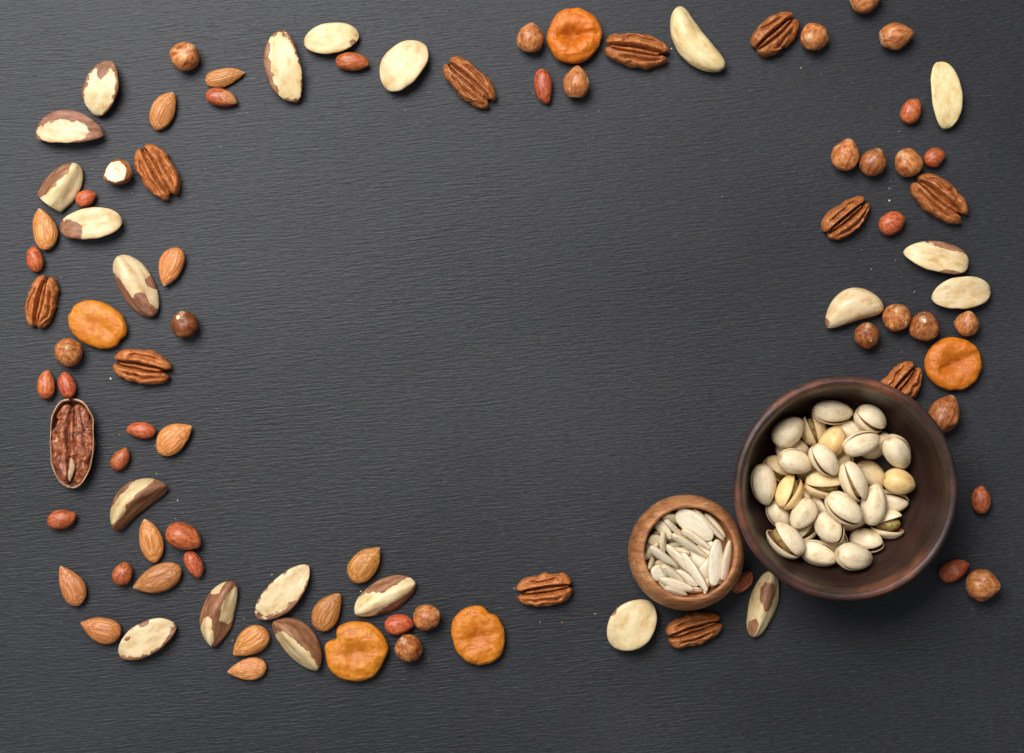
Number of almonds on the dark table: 13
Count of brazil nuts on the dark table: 21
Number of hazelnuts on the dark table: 20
